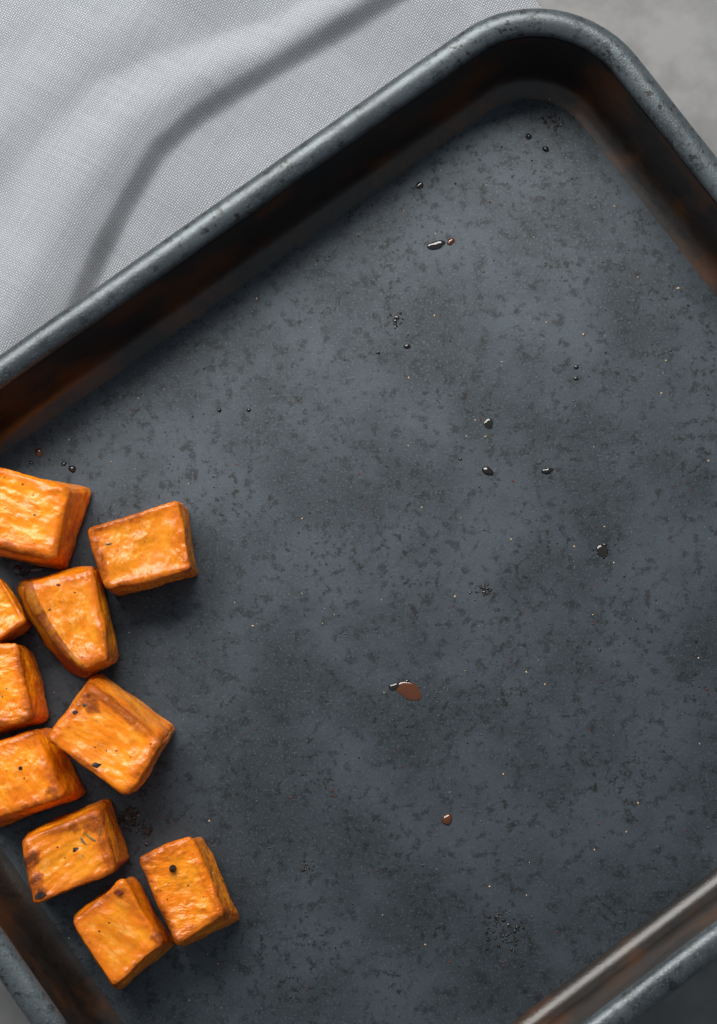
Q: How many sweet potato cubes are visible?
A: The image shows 10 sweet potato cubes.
